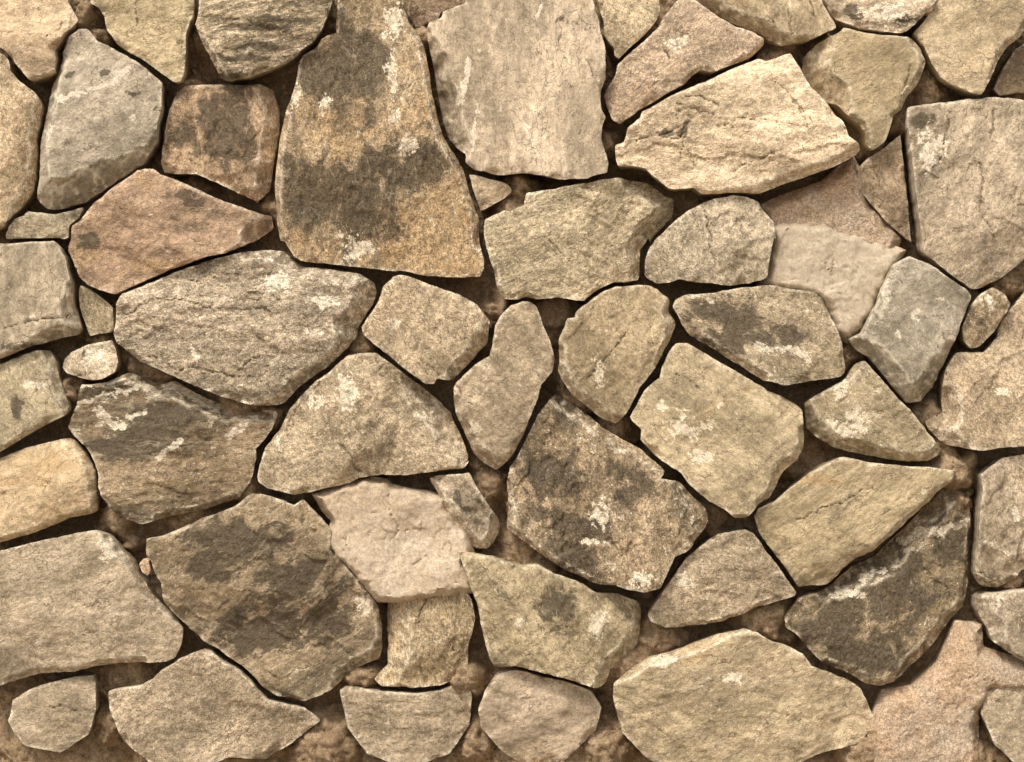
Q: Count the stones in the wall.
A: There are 59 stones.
